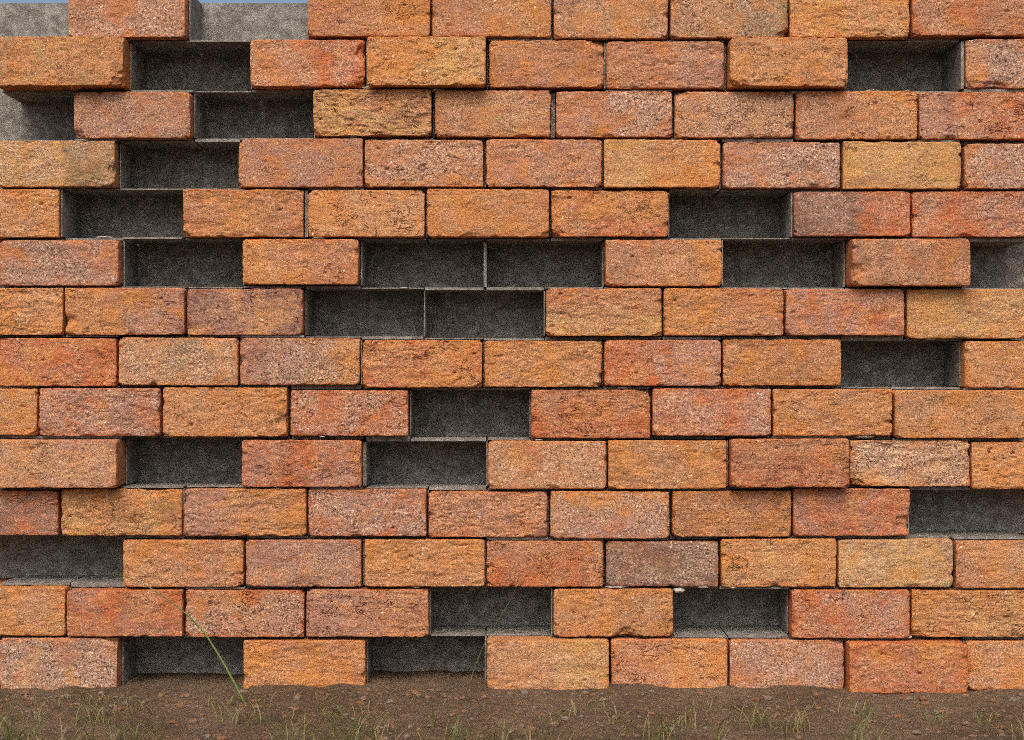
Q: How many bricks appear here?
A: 100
